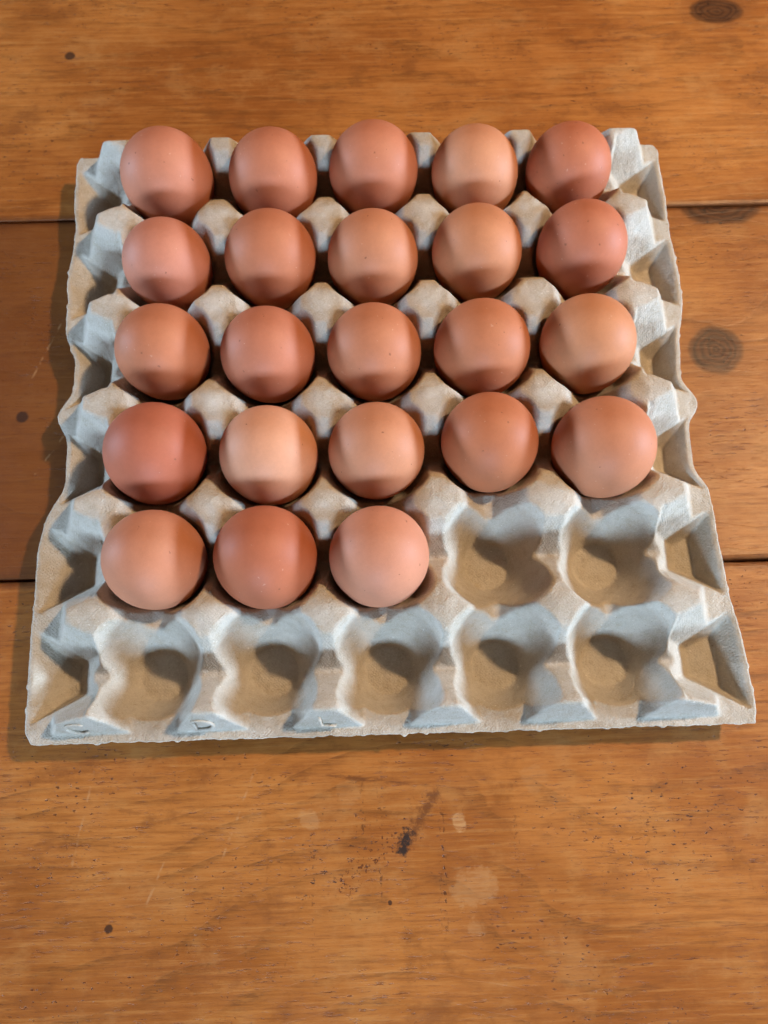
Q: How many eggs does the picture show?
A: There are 23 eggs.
